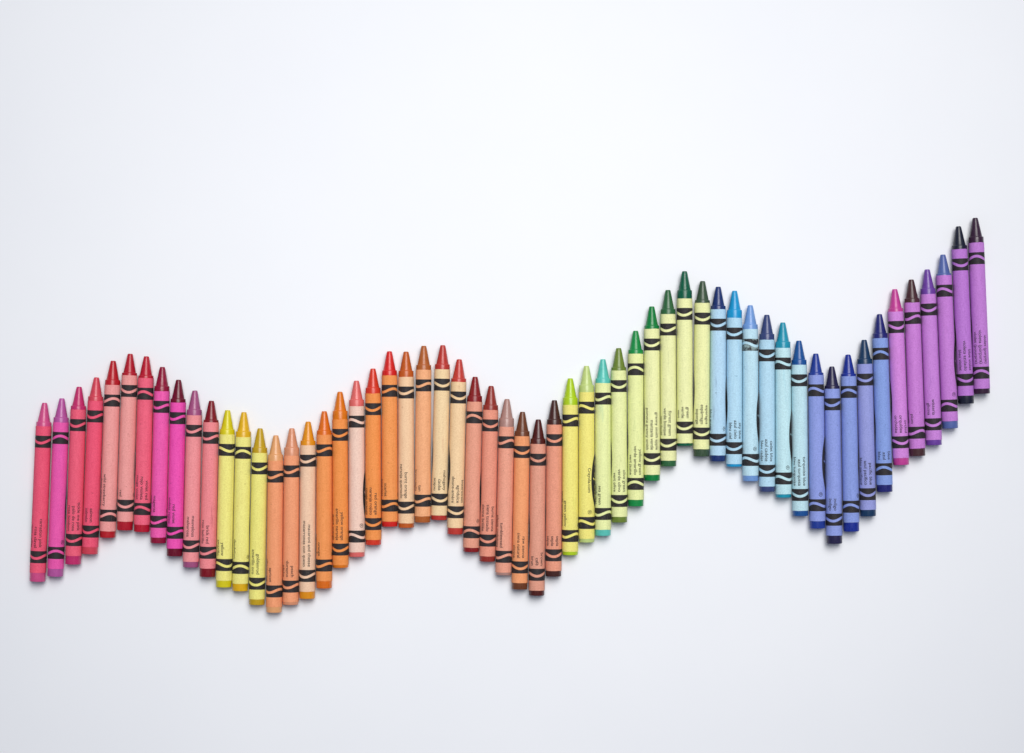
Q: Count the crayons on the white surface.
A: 58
